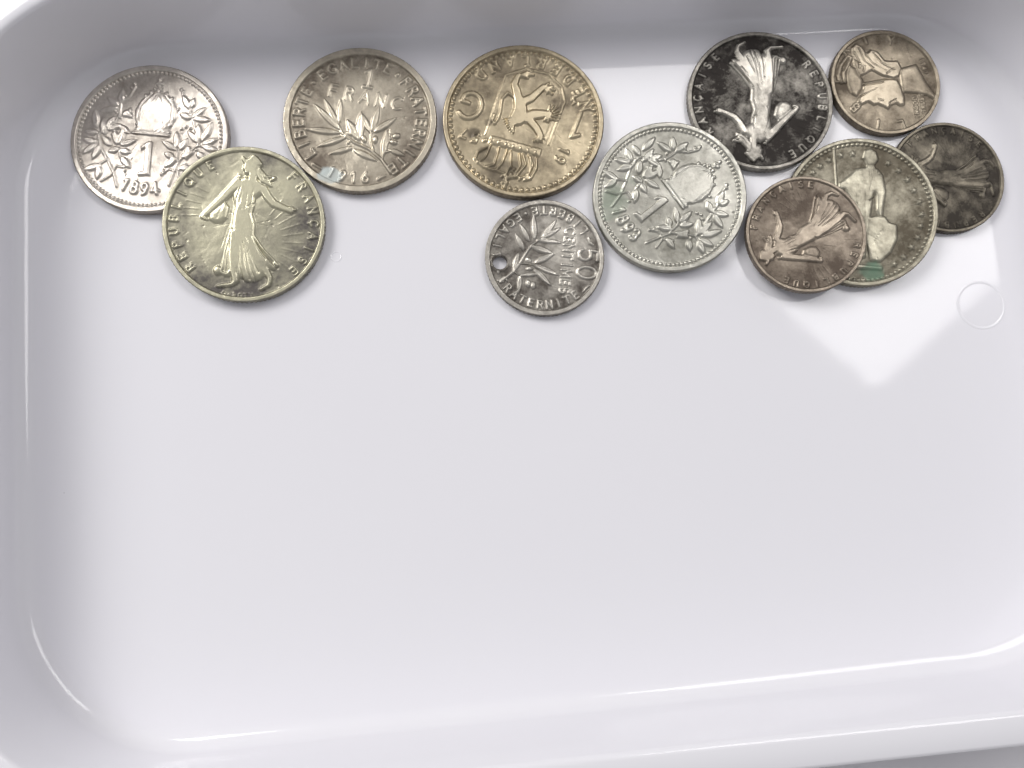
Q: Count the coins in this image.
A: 11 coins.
